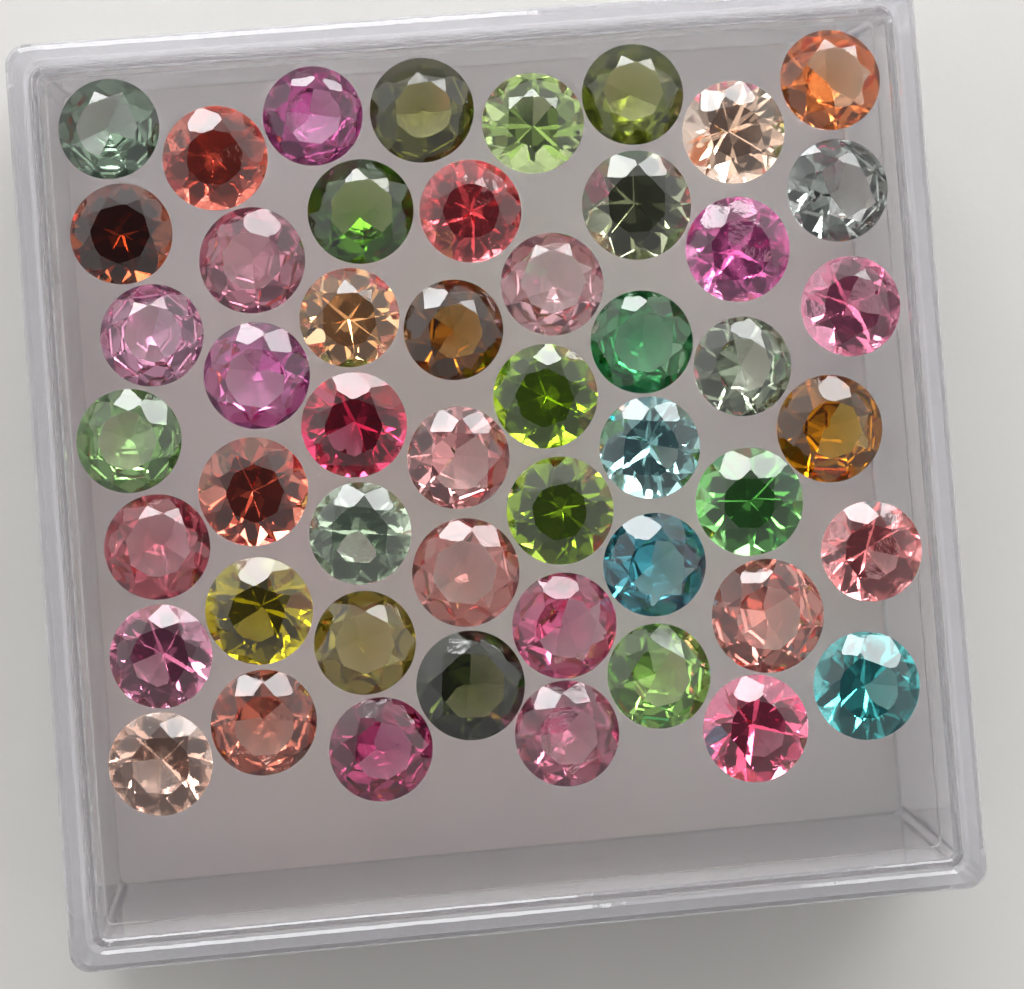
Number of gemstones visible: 50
